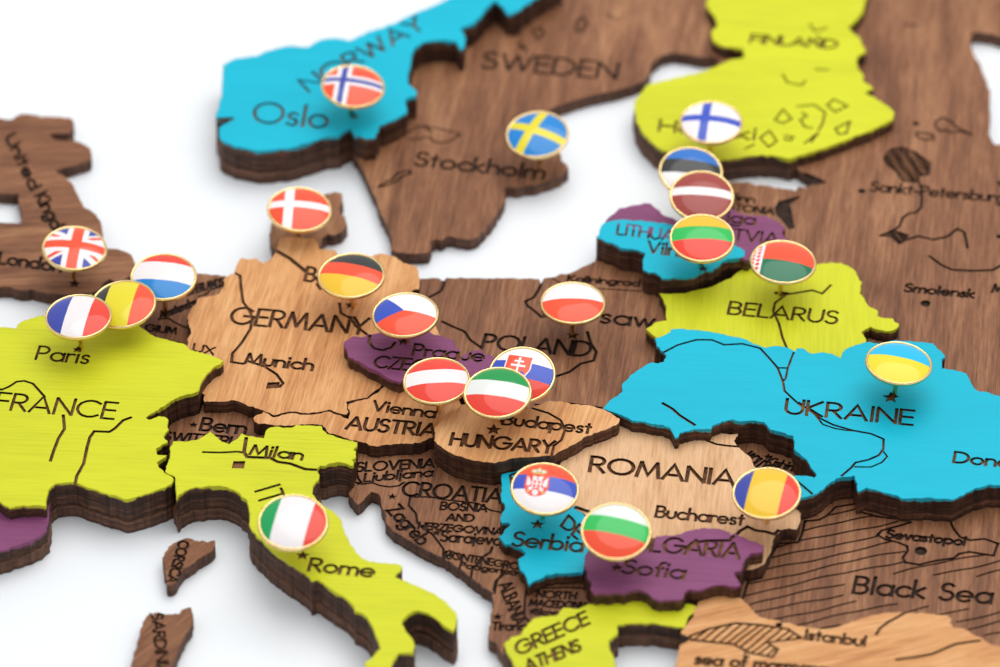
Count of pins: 23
